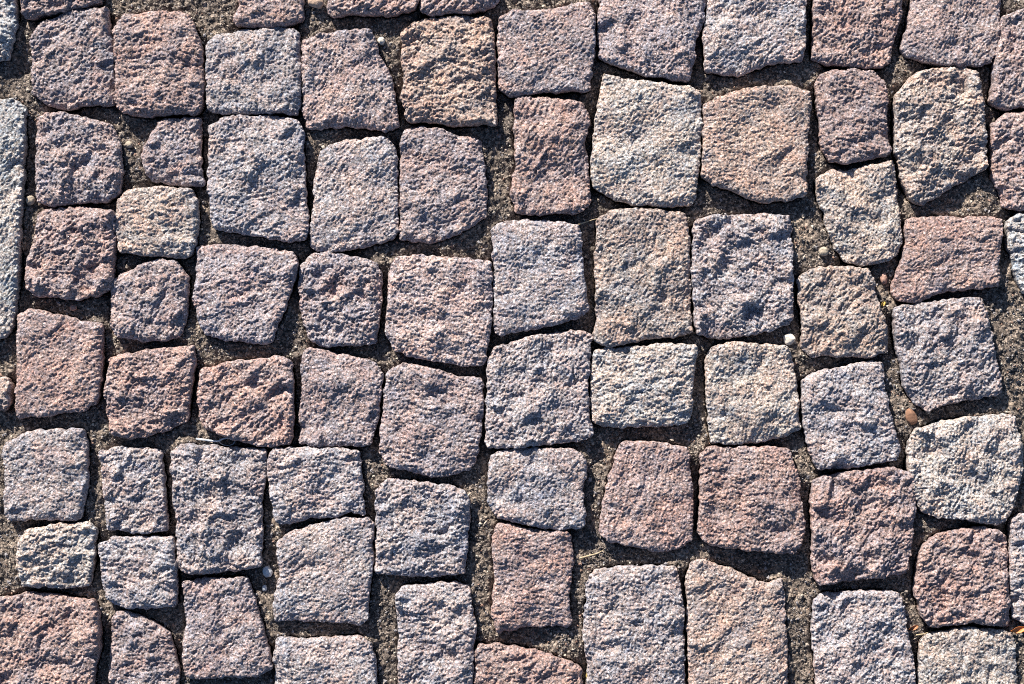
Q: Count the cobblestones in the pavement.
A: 78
